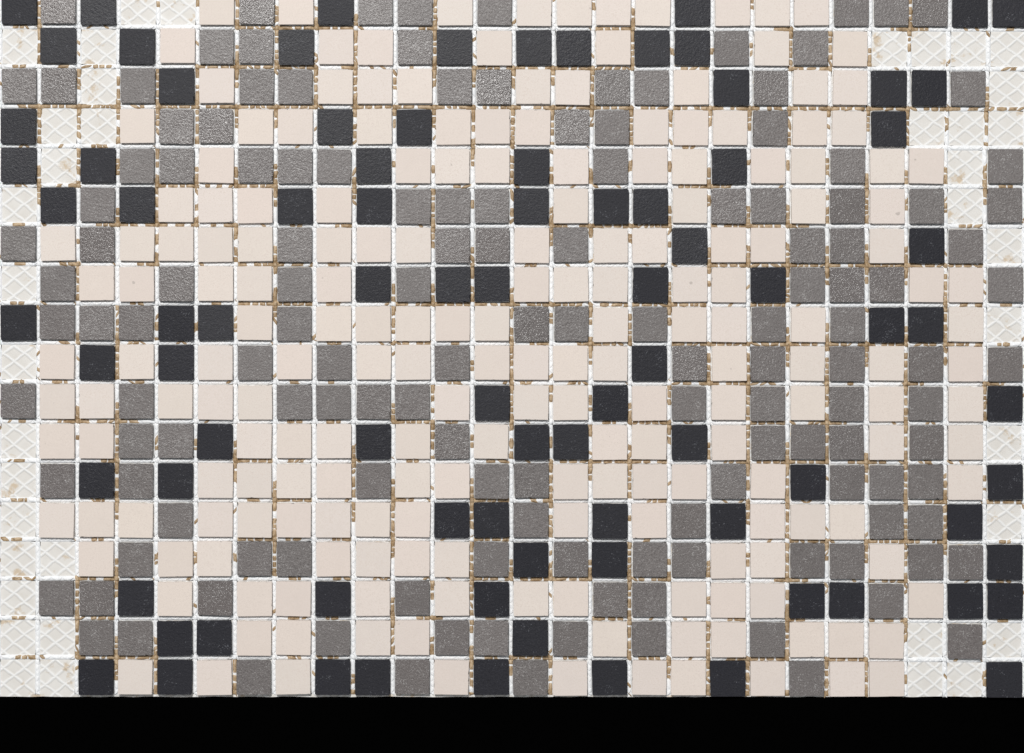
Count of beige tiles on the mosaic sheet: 200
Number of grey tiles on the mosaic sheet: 142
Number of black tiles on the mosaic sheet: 87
